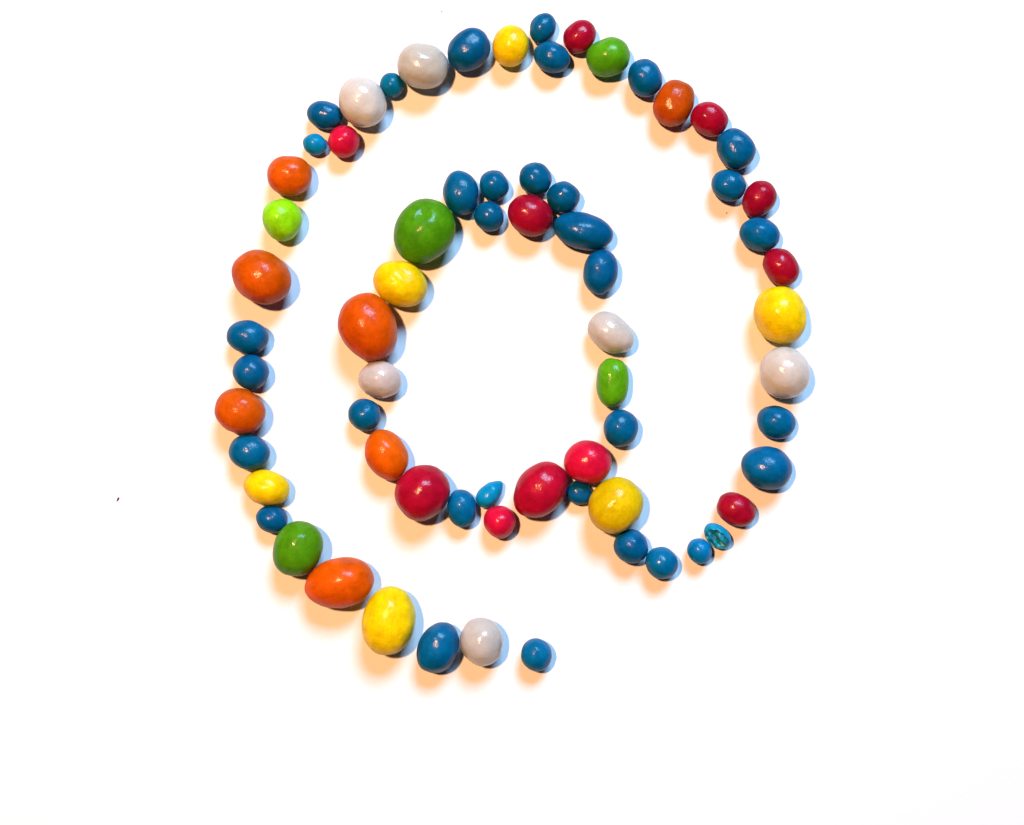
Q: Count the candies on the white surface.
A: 69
